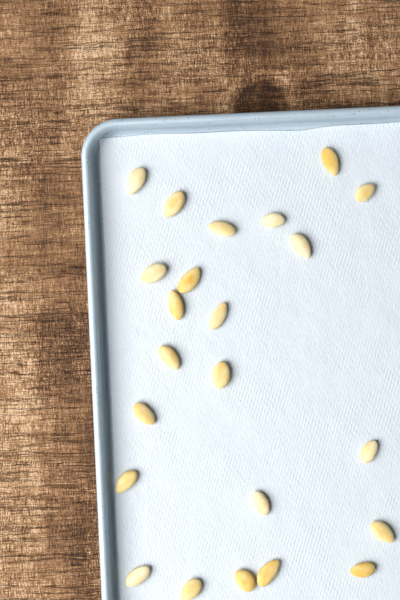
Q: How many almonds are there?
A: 23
